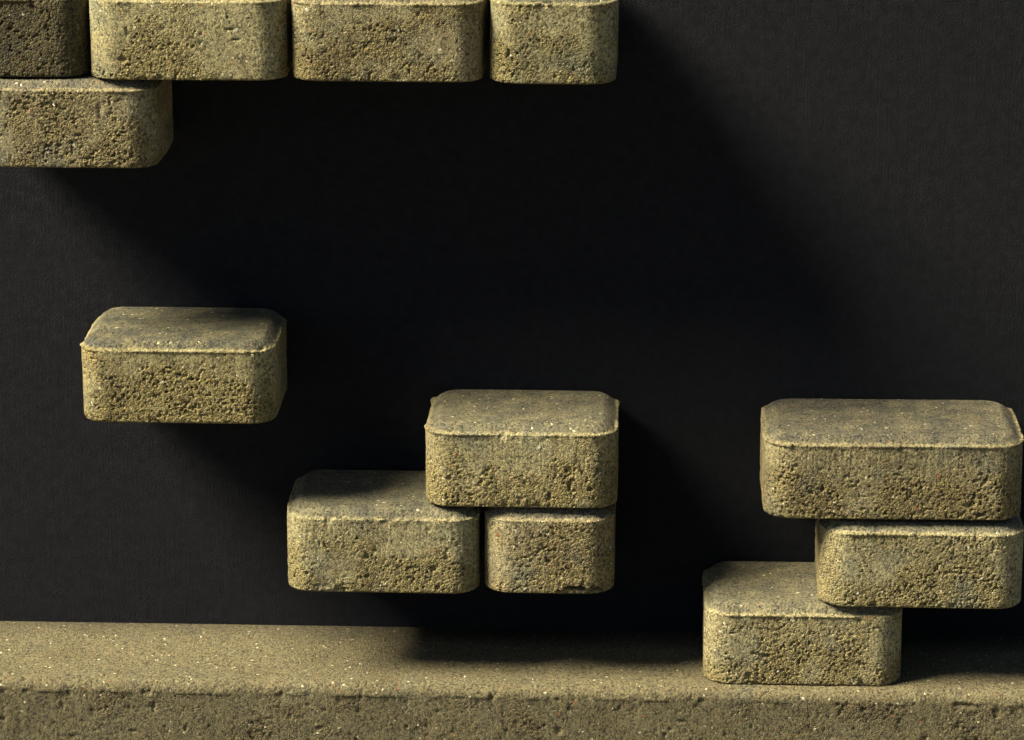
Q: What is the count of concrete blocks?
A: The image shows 12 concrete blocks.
